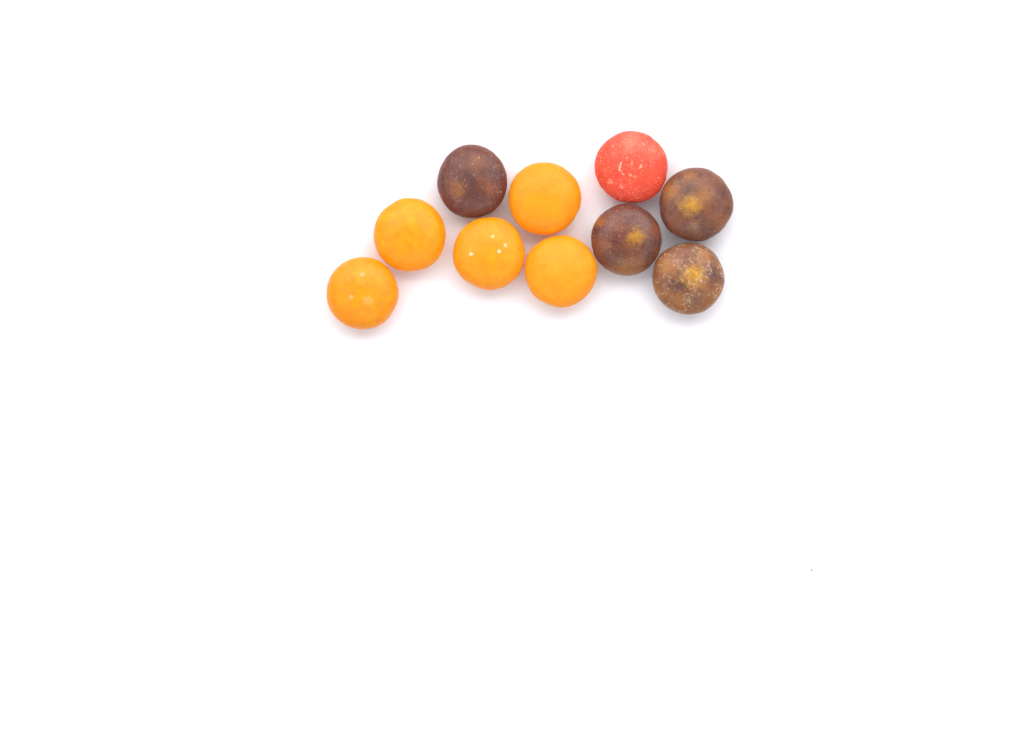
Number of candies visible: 10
